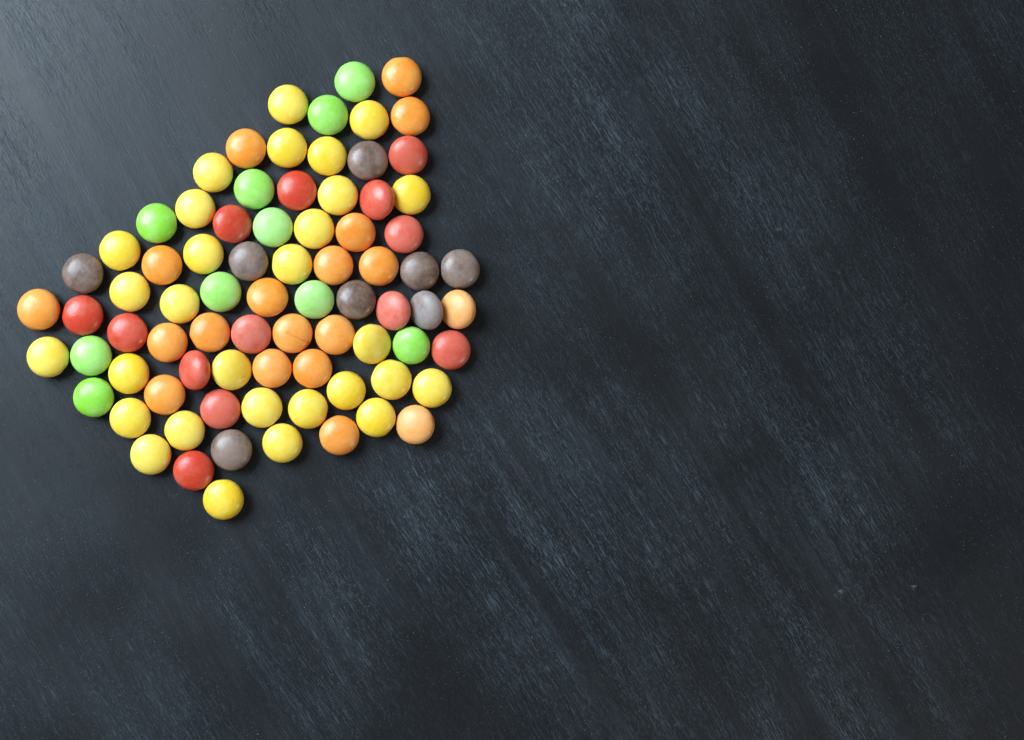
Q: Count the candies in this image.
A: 79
